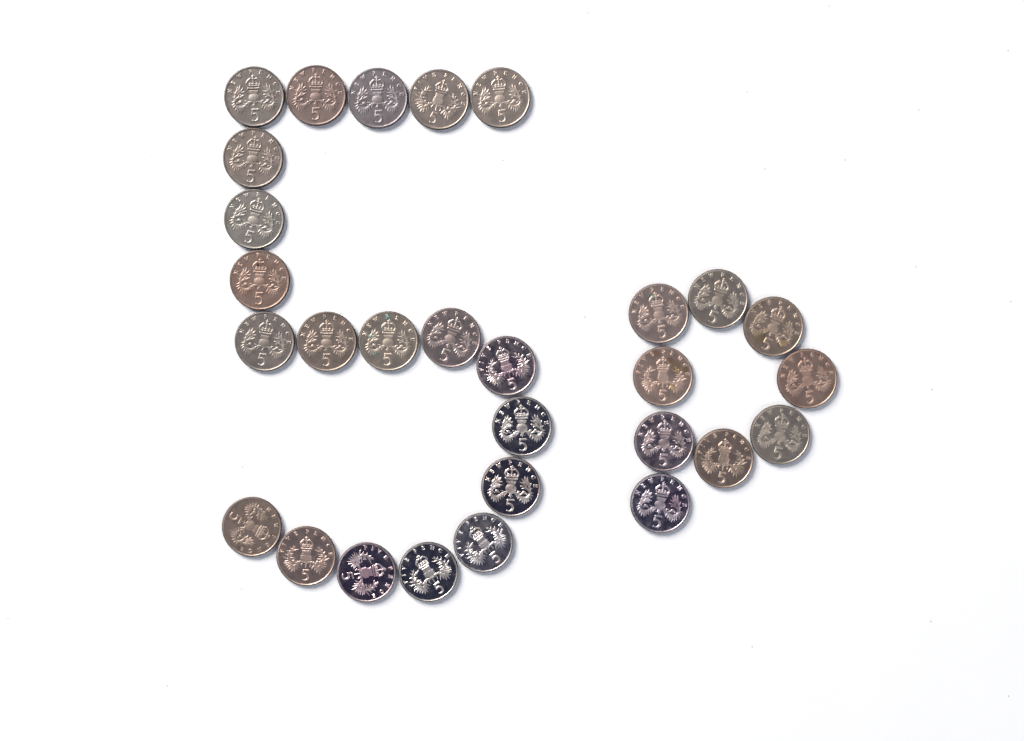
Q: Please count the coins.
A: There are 29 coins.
